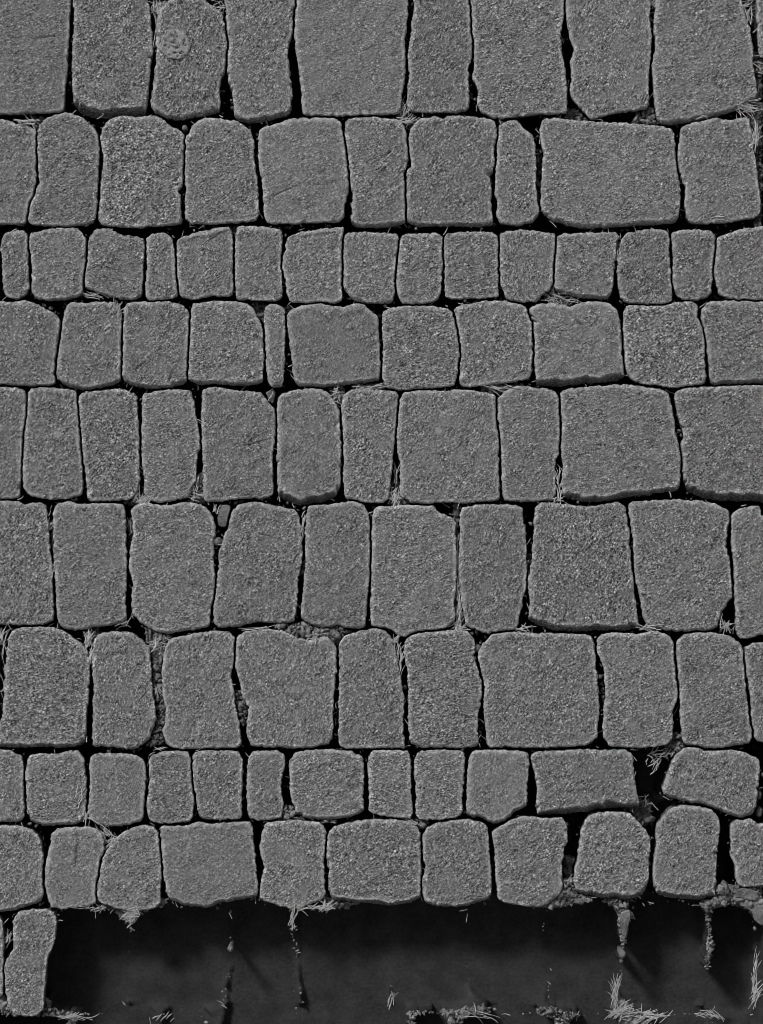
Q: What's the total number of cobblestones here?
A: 102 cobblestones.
